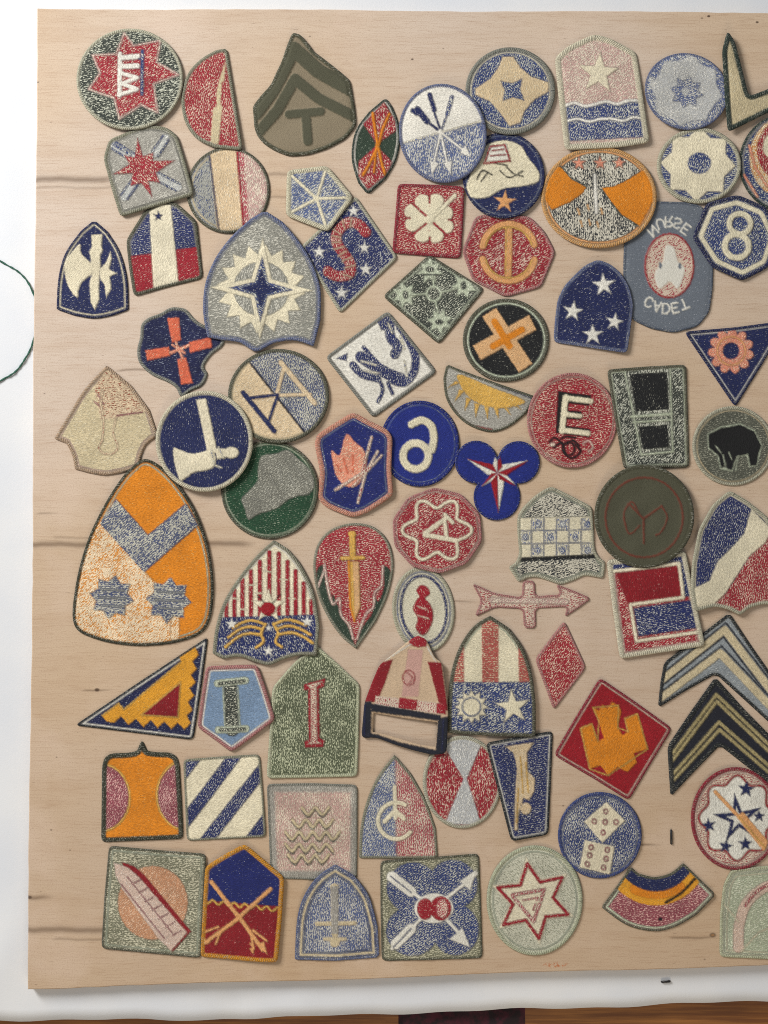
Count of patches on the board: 75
